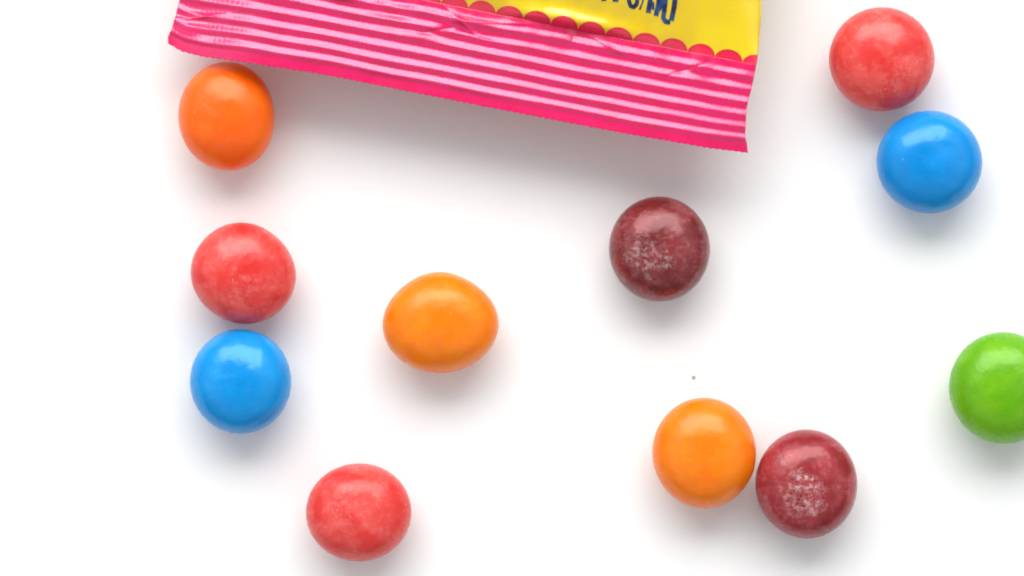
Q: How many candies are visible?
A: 11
